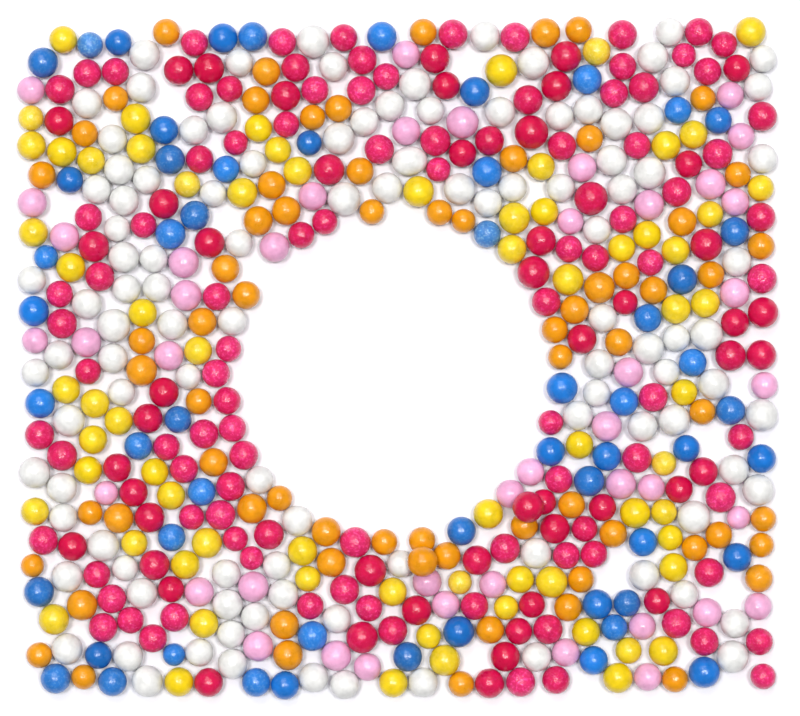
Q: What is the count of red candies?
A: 149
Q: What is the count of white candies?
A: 108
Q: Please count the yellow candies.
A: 70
